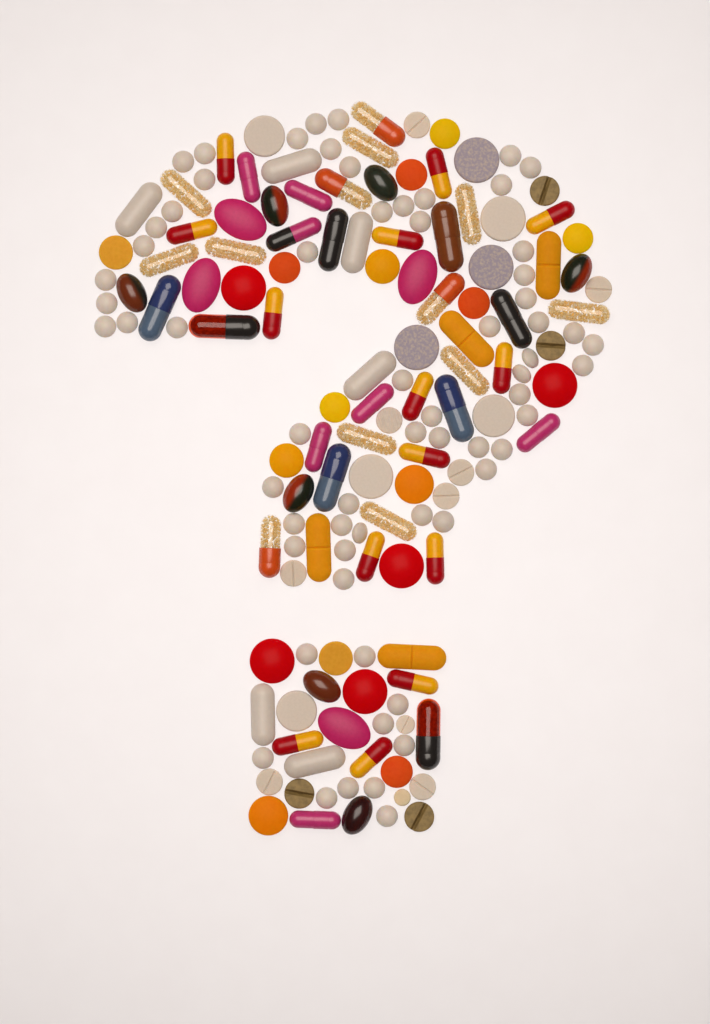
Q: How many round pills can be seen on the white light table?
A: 104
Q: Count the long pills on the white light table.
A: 52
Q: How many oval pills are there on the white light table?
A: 11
